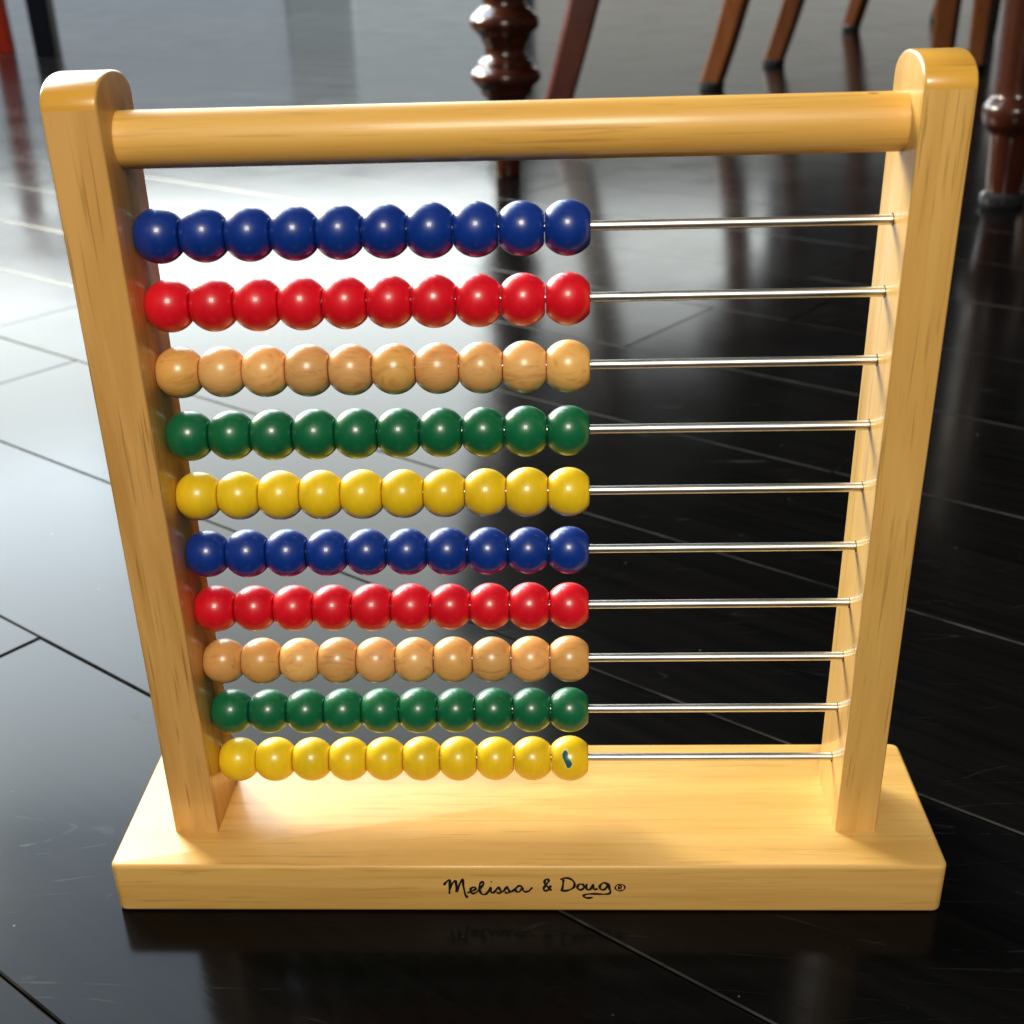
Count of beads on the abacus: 100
